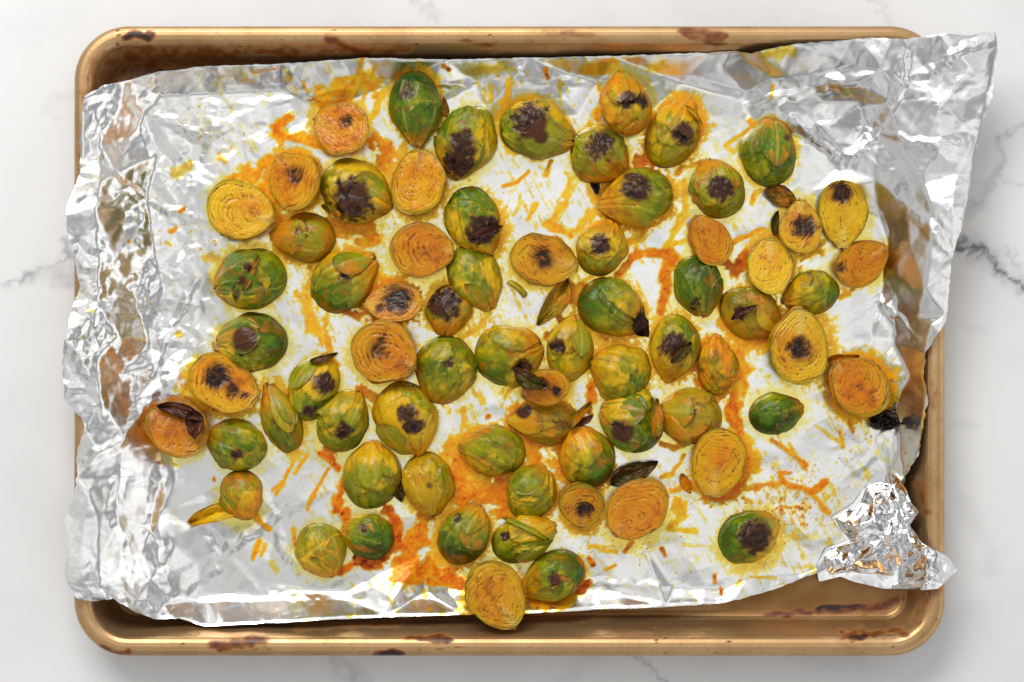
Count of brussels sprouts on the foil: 71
